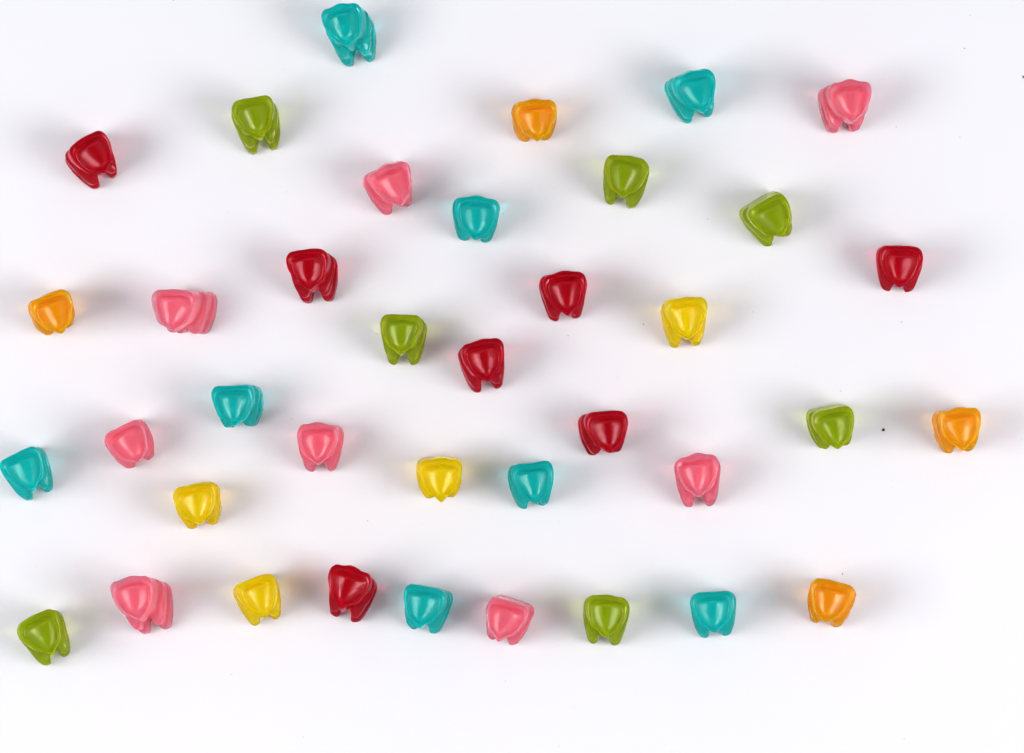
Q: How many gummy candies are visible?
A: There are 38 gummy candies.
